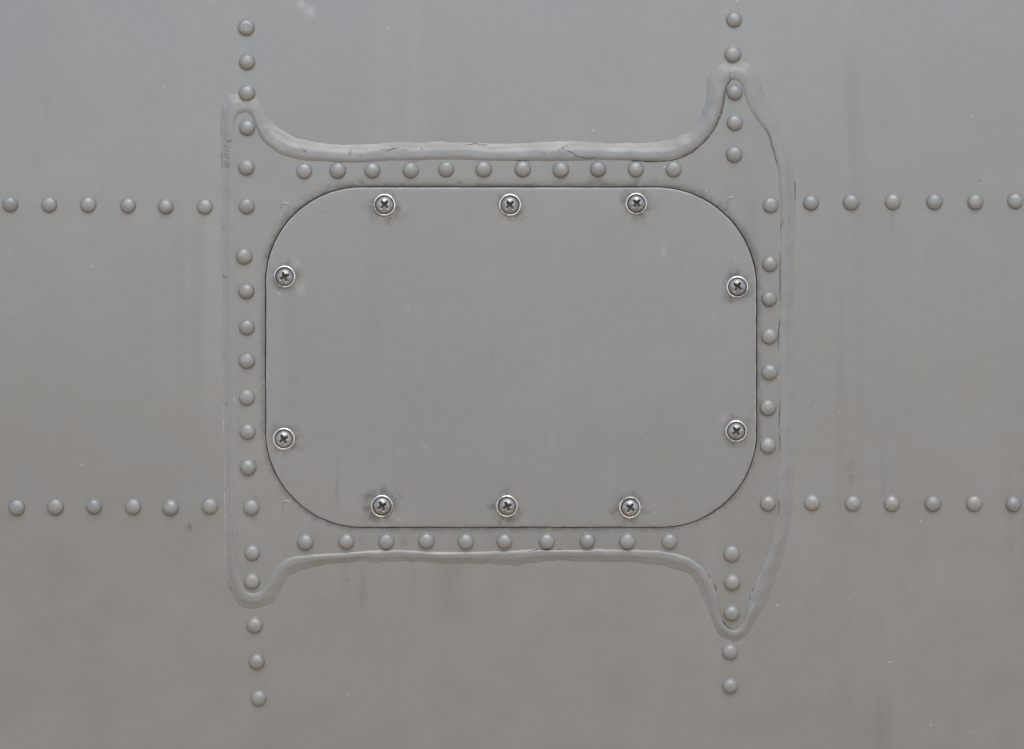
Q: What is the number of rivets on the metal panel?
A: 82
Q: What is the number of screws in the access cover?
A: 10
